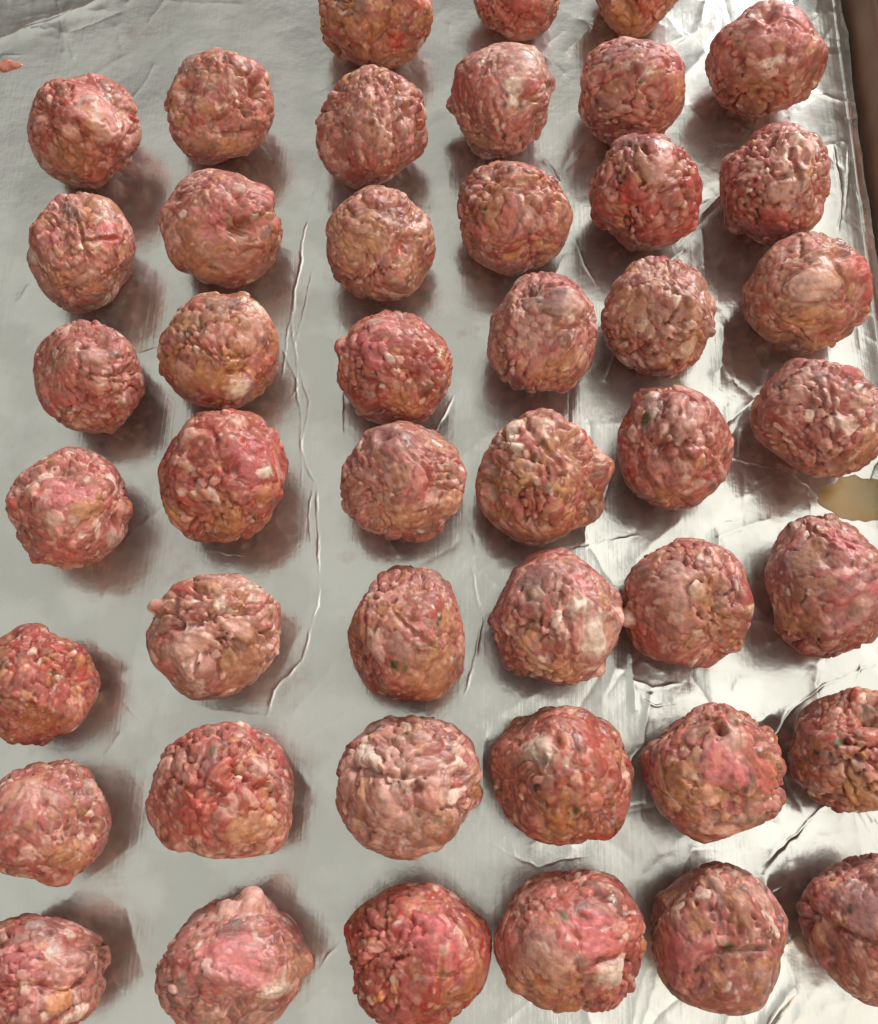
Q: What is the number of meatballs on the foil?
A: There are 45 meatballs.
